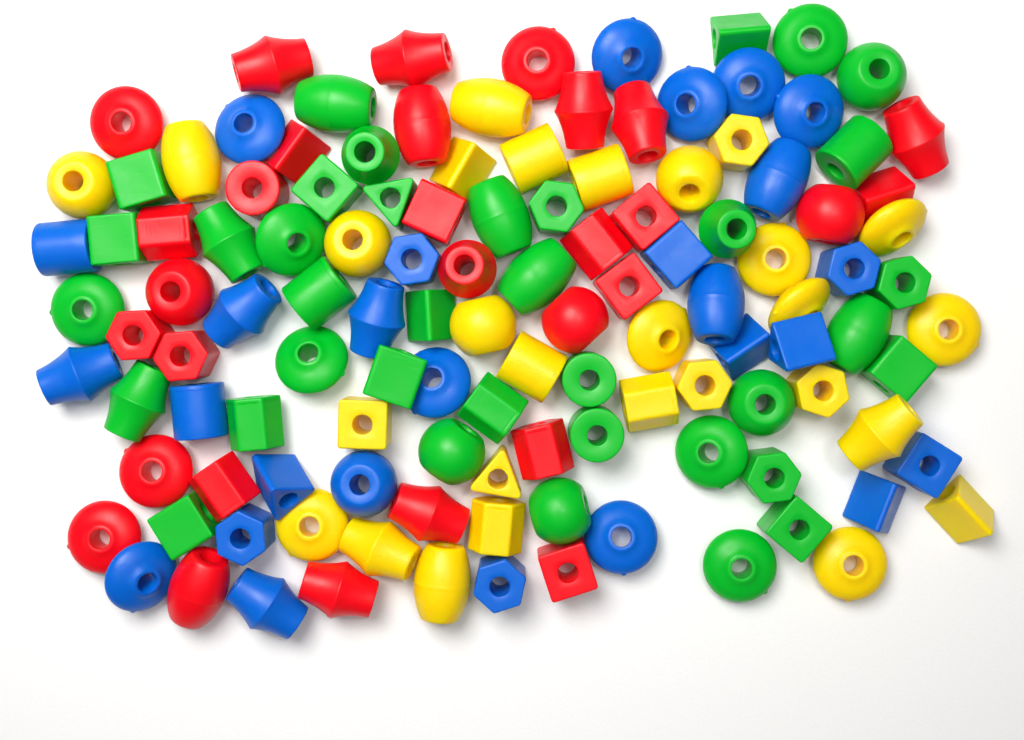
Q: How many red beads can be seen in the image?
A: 30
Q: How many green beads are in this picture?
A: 37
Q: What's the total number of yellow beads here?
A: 28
